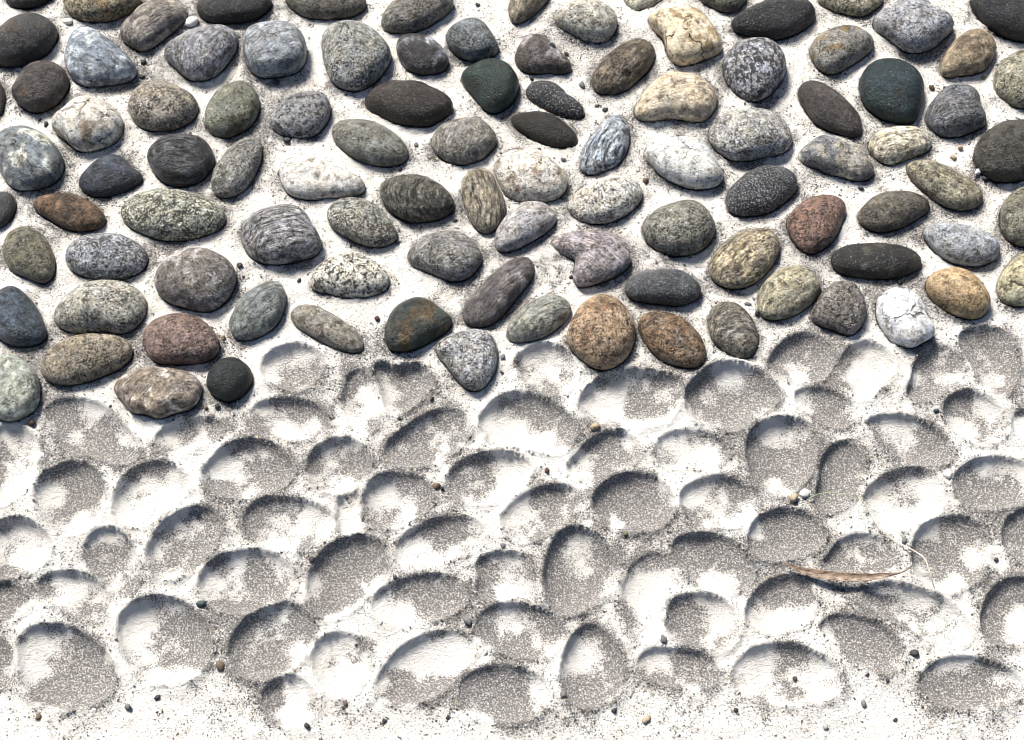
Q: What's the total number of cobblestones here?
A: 102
